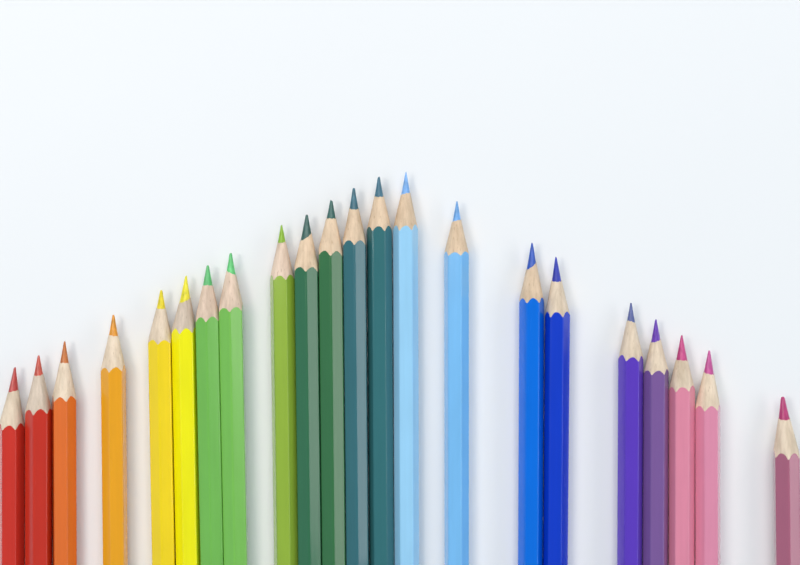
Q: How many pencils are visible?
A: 22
